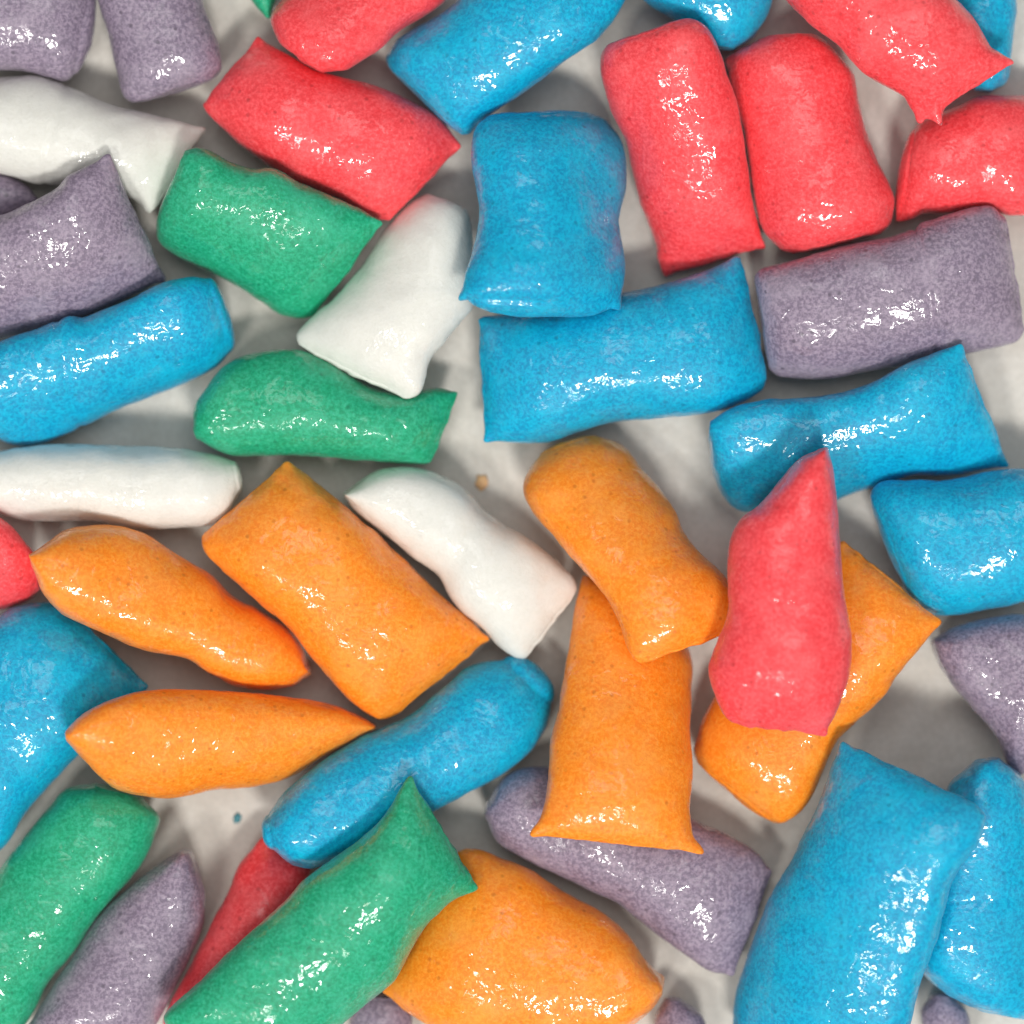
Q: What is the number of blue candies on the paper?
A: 12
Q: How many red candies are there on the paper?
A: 9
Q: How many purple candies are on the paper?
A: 11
